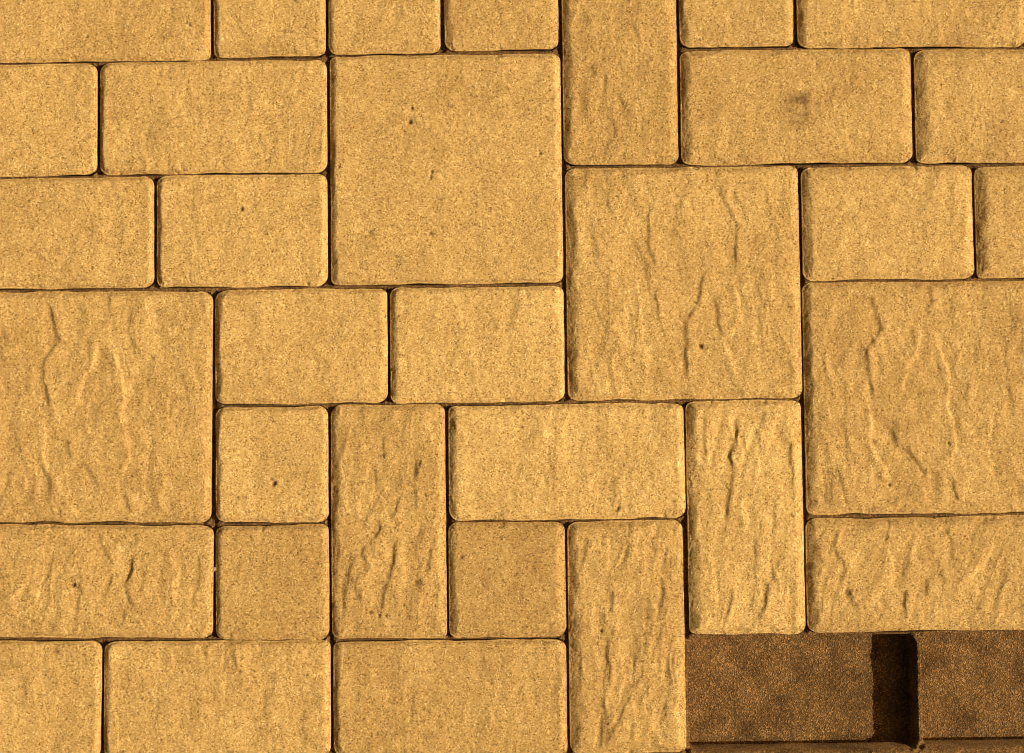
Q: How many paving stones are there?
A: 33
